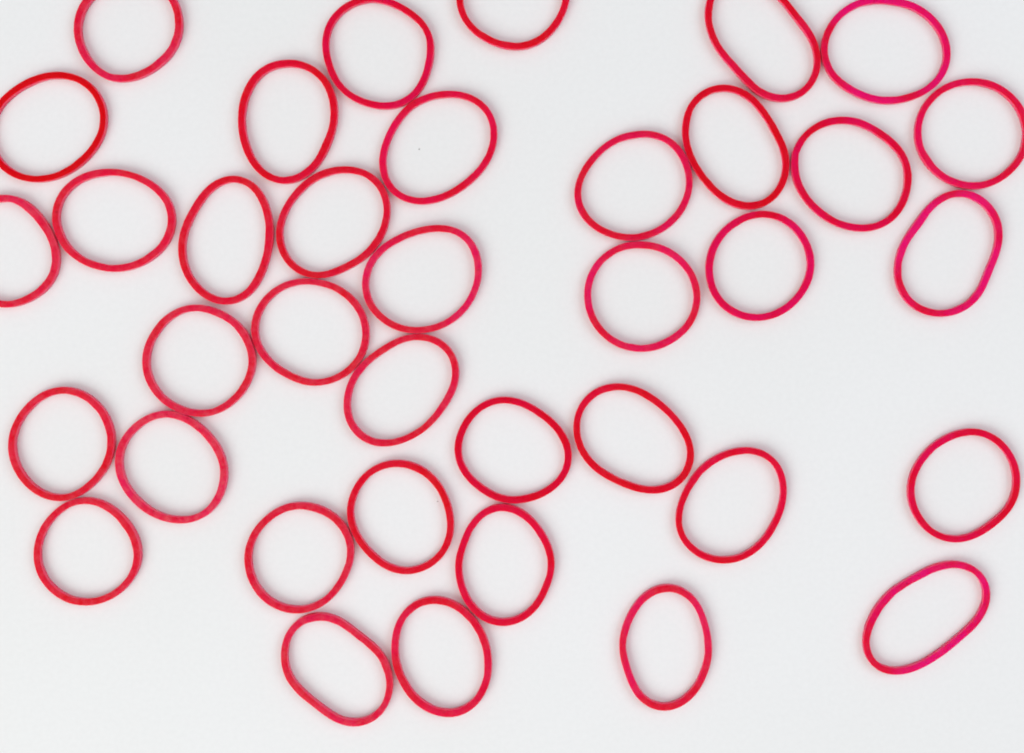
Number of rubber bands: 37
